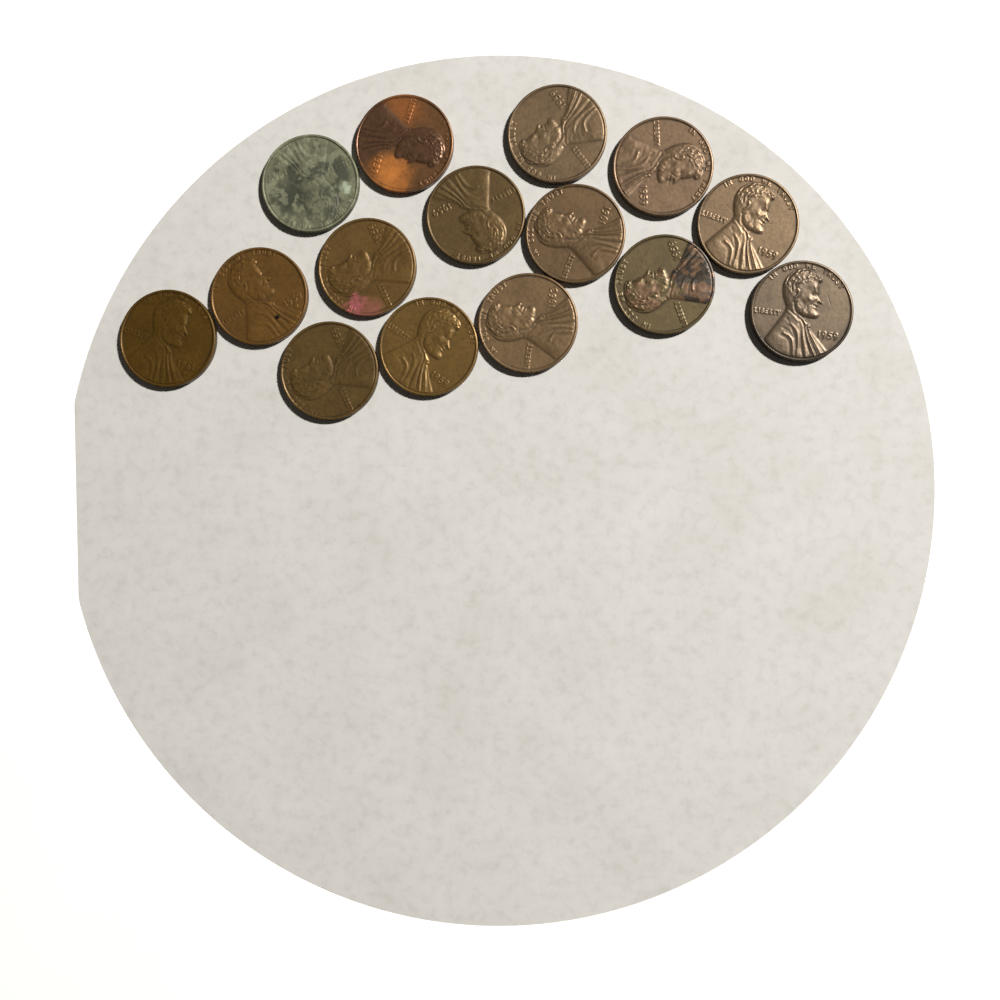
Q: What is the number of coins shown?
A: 15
